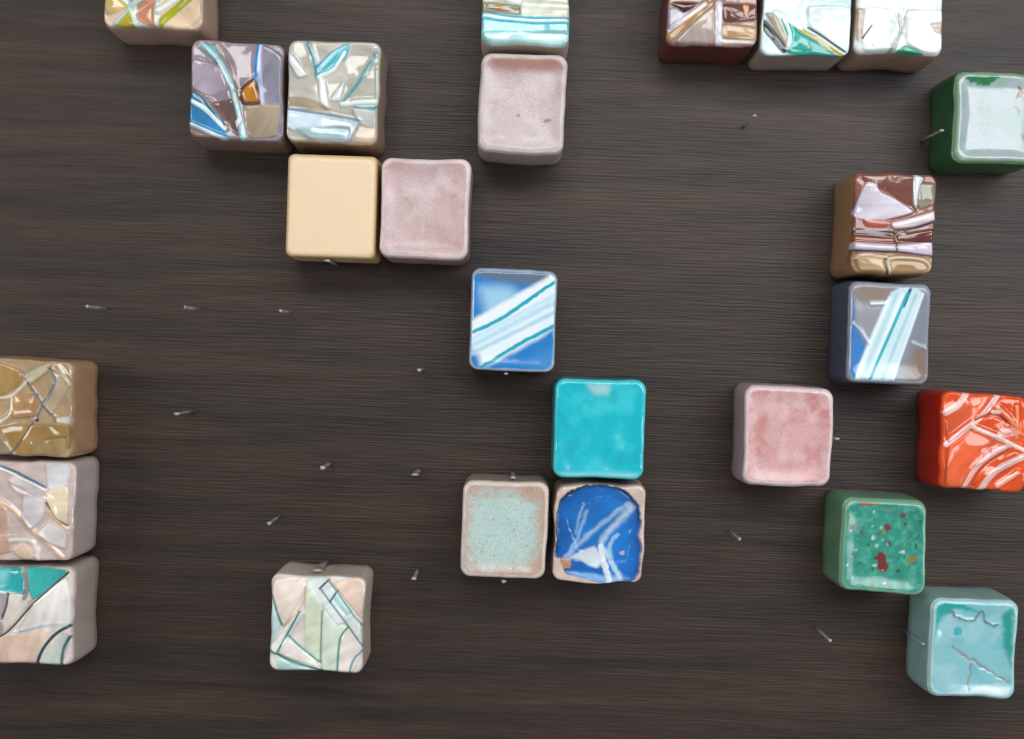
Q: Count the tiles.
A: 25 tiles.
